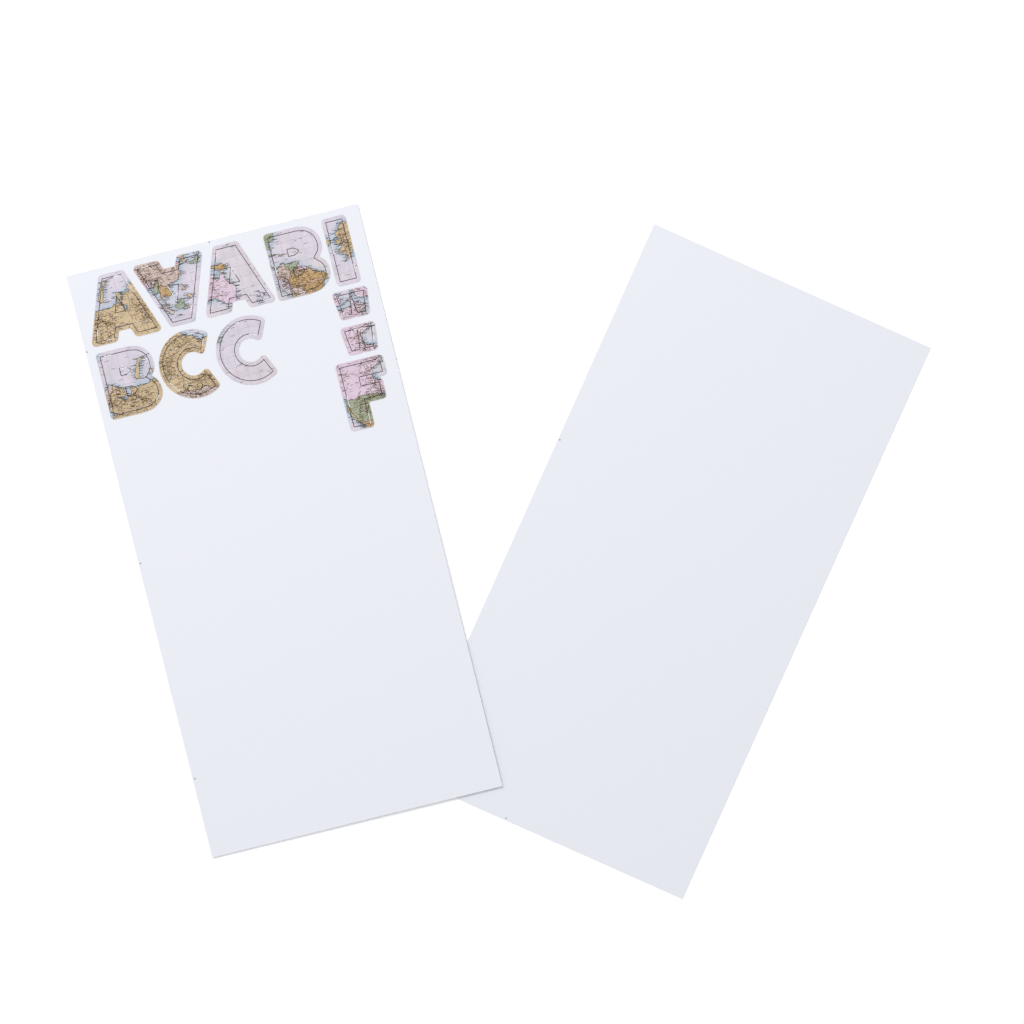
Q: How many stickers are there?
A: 11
